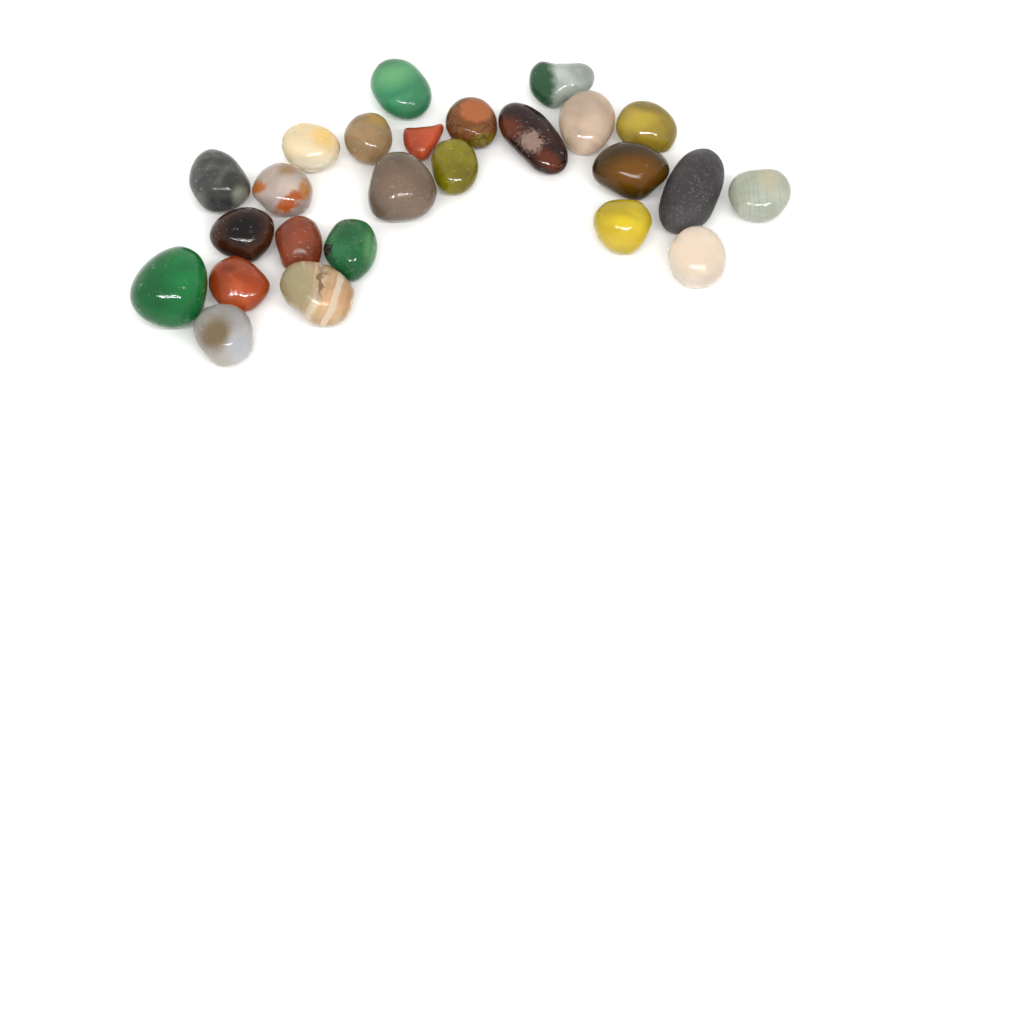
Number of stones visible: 25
